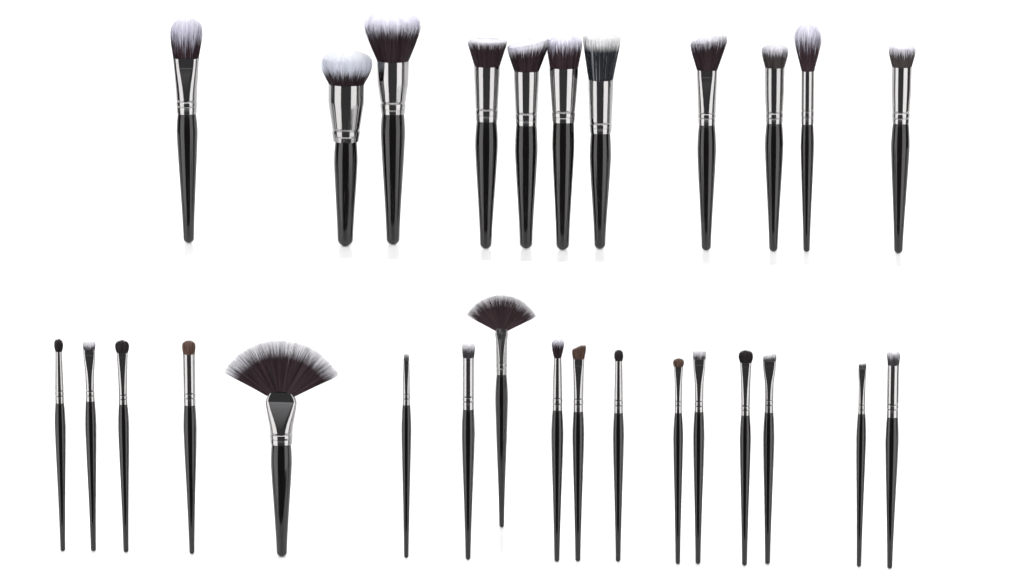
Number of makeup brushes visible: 28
